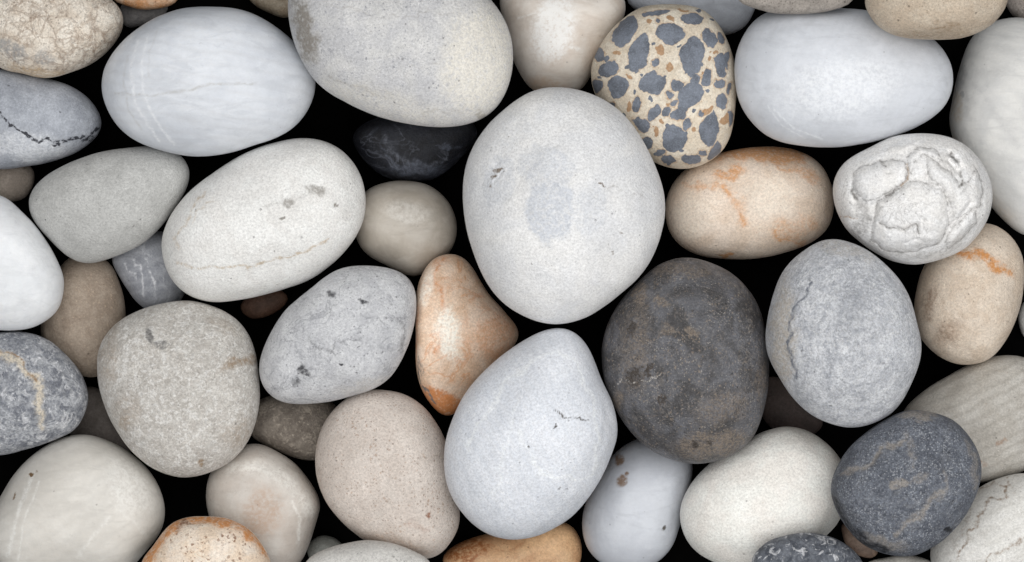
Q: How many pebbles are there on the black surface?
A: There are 54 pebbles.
